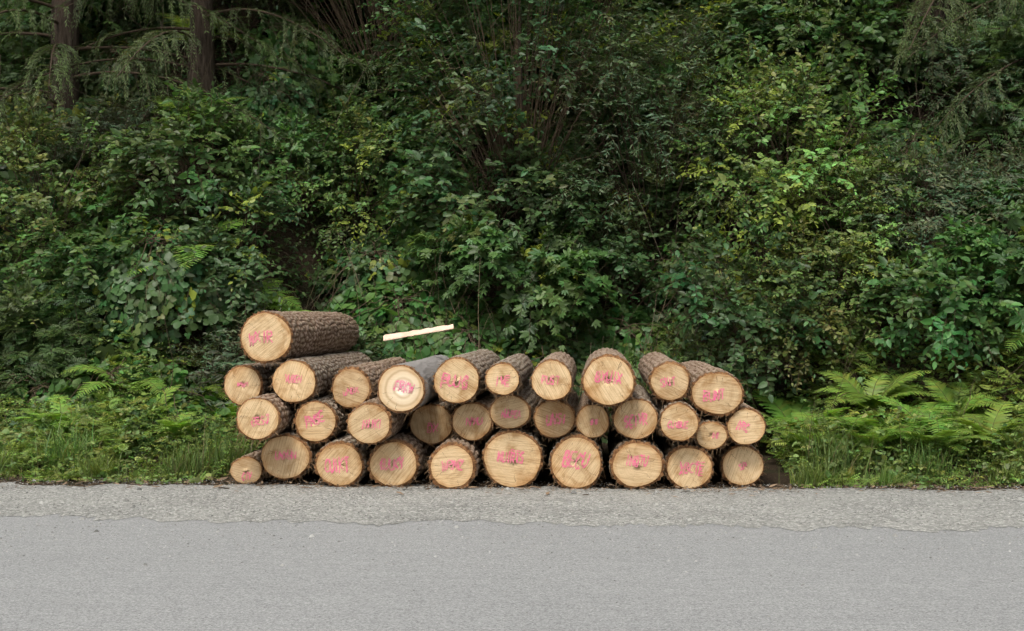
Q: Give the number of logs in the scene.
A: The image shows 33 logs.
